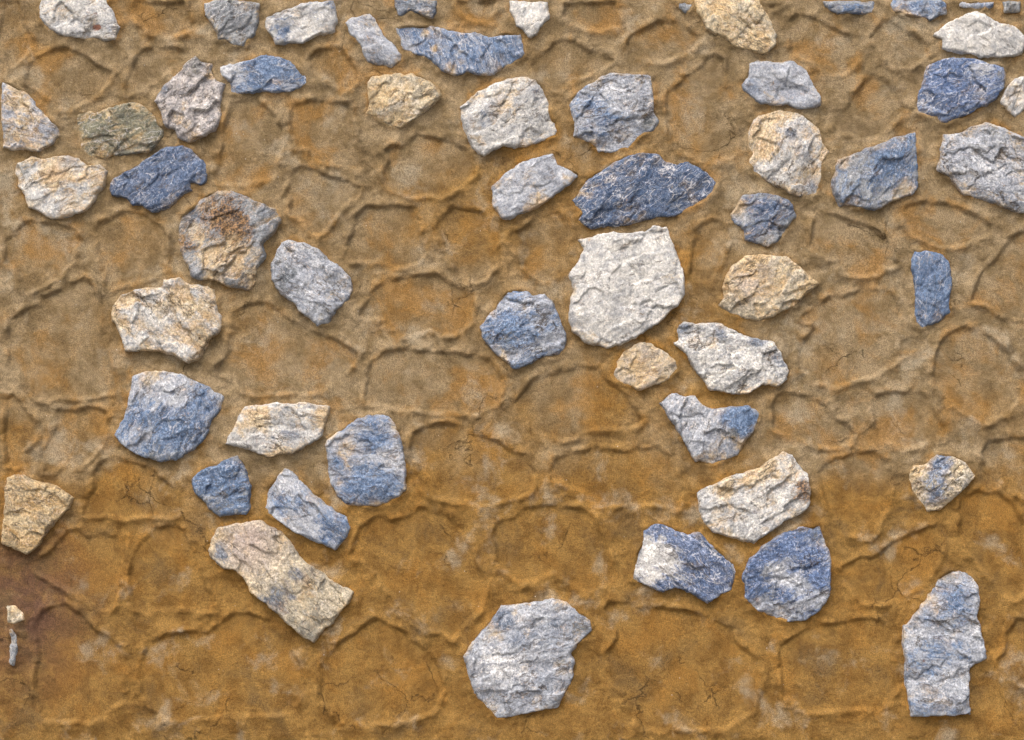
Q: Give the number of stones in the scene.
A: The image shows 57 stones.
